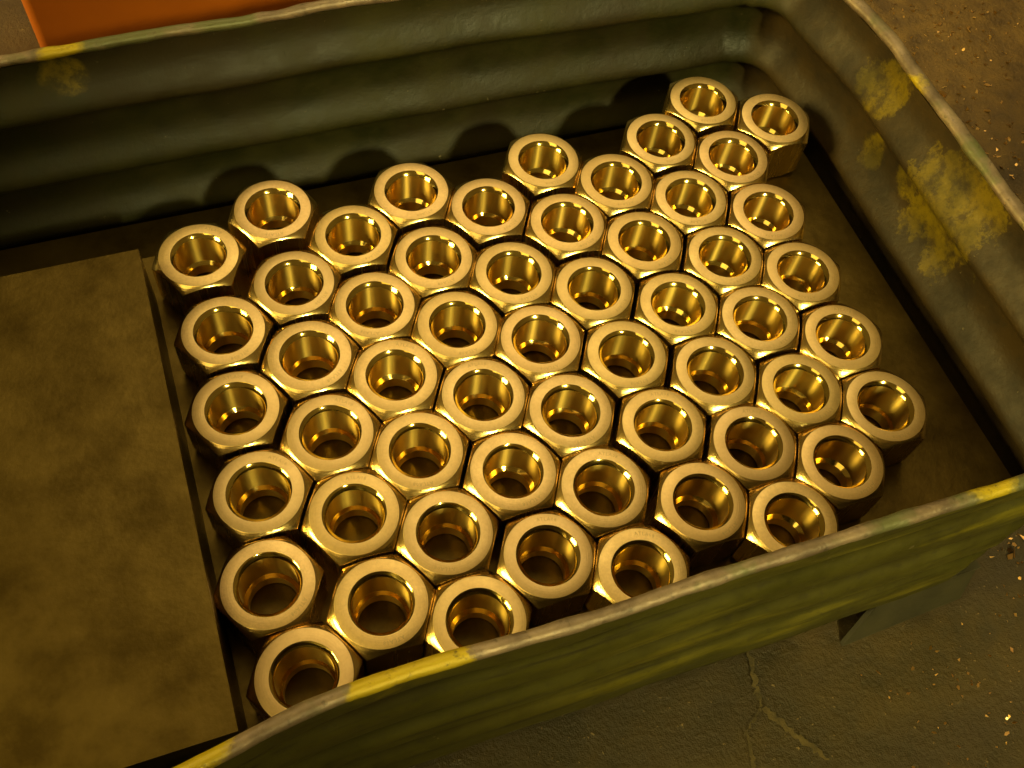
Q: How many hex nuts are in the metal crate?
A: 55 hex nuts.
